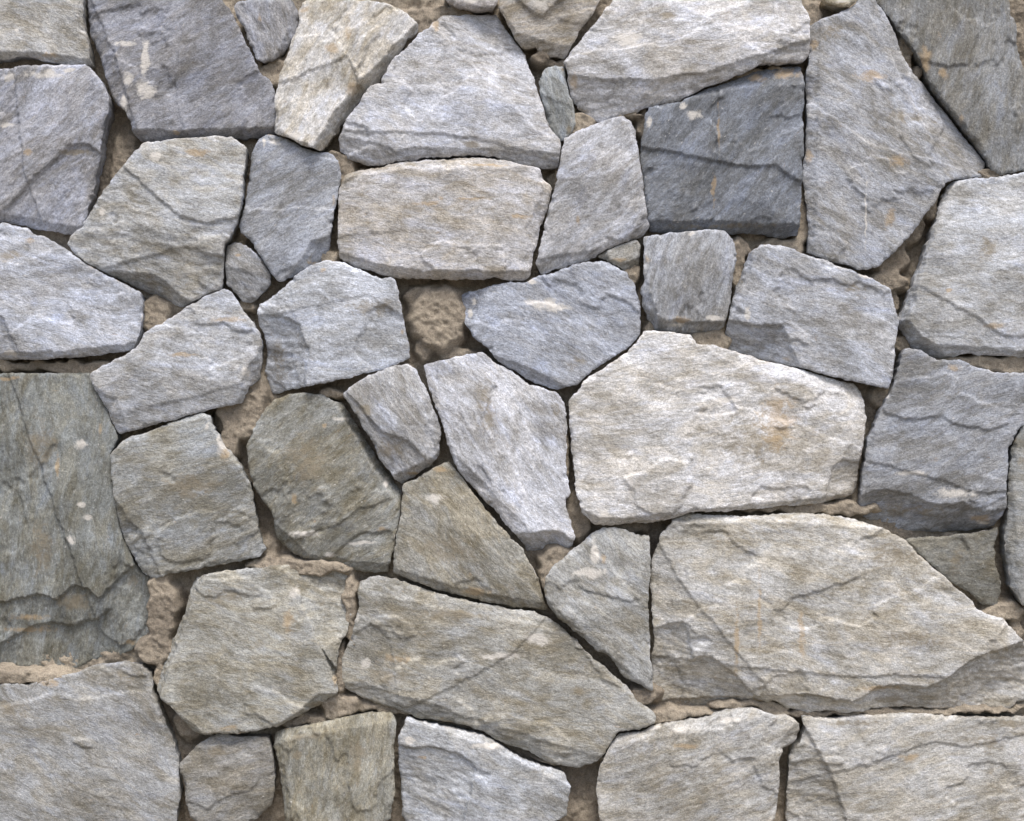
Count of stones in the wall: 47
